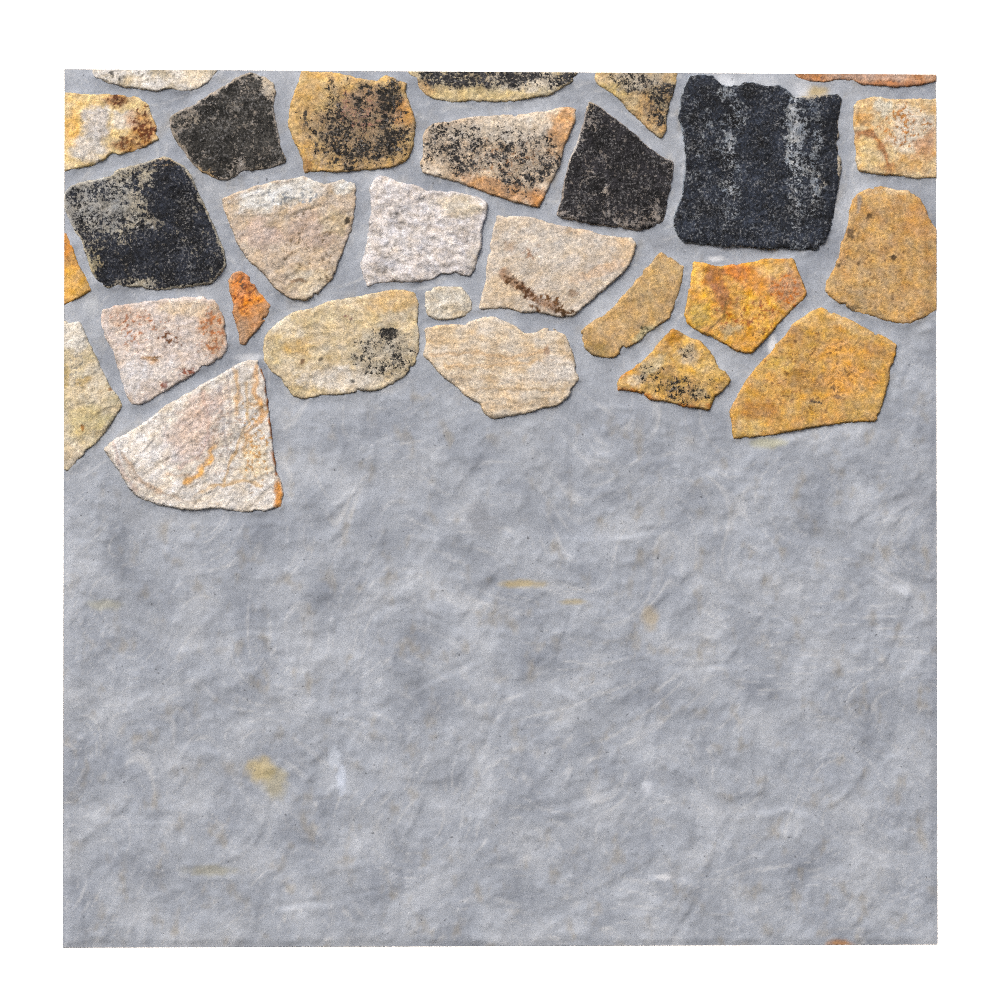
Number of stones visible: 28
